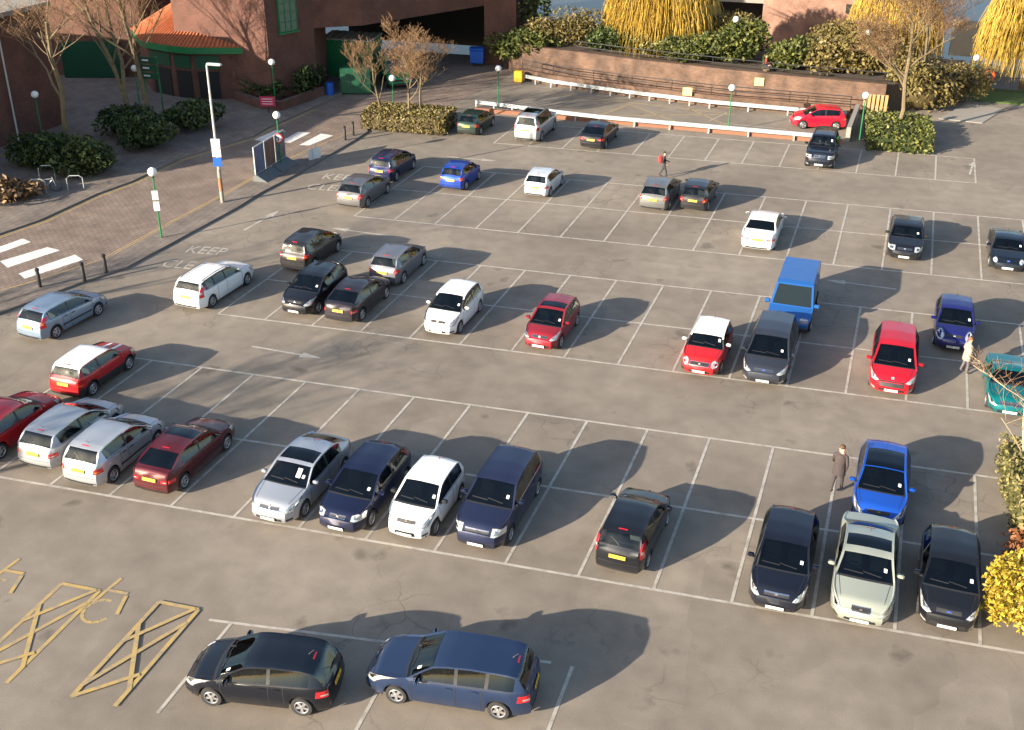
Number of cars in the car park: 43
